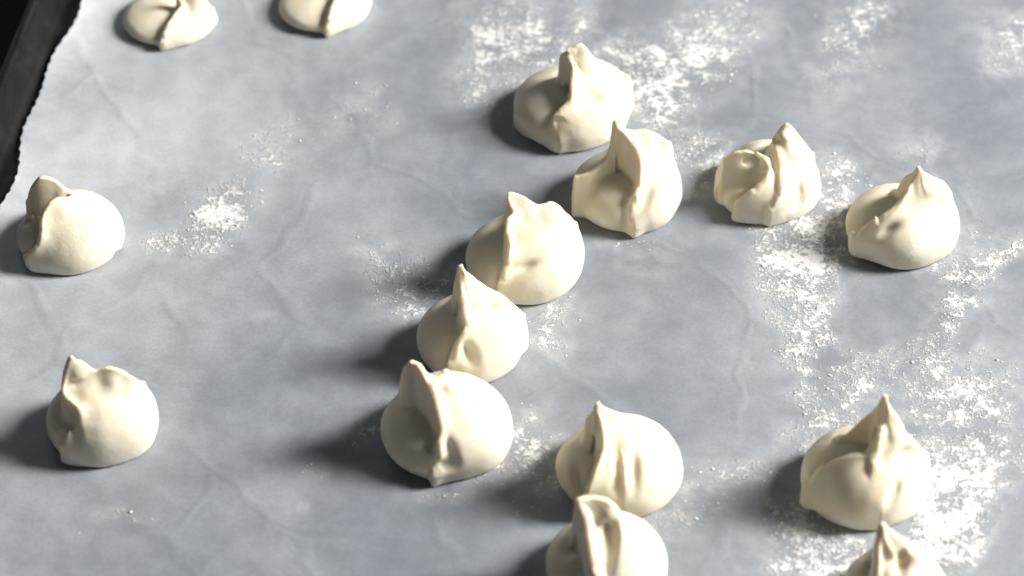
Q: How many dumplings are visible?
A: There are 15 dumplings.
